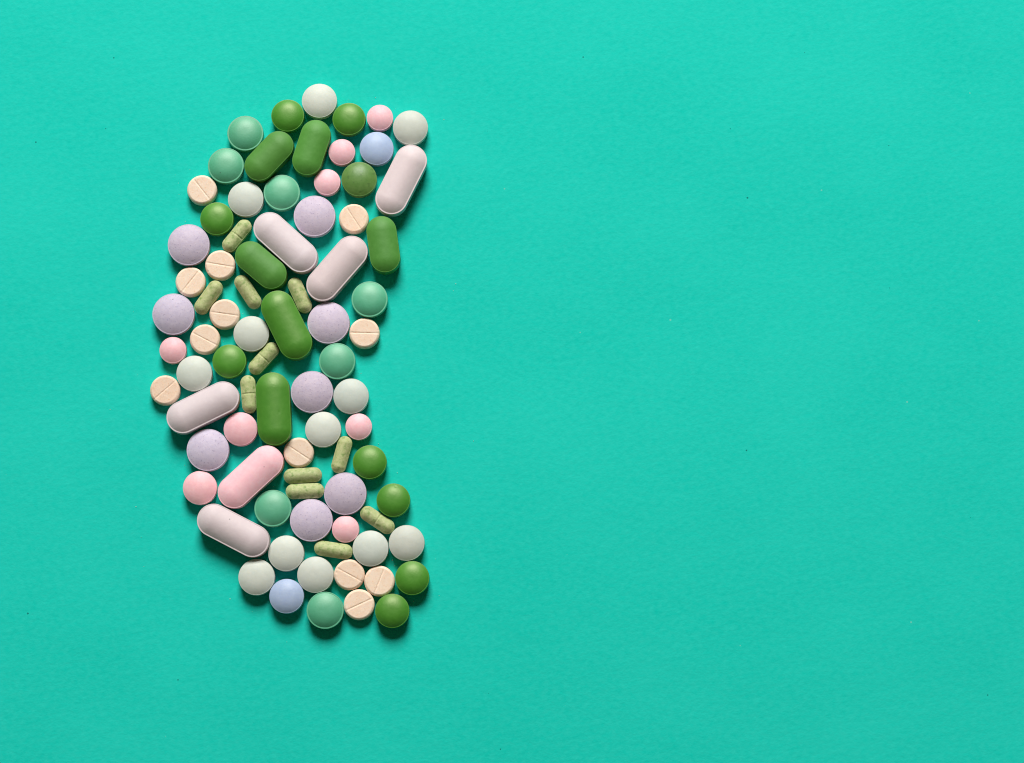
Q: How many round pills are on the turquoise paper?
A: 58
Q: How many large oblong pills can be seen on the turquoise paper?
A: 12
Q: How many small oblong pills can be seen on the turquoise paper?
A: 11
